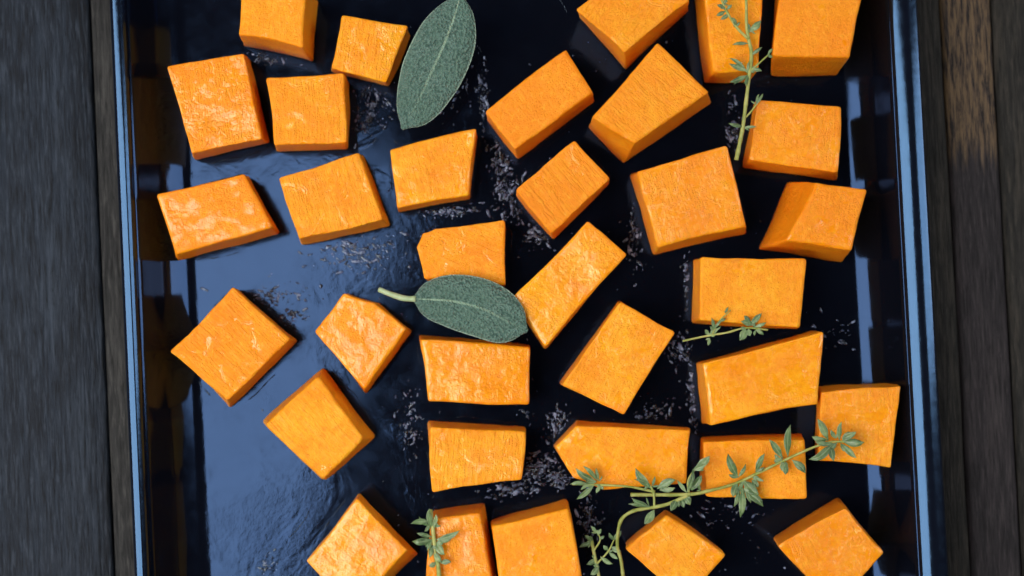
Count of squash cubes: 34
